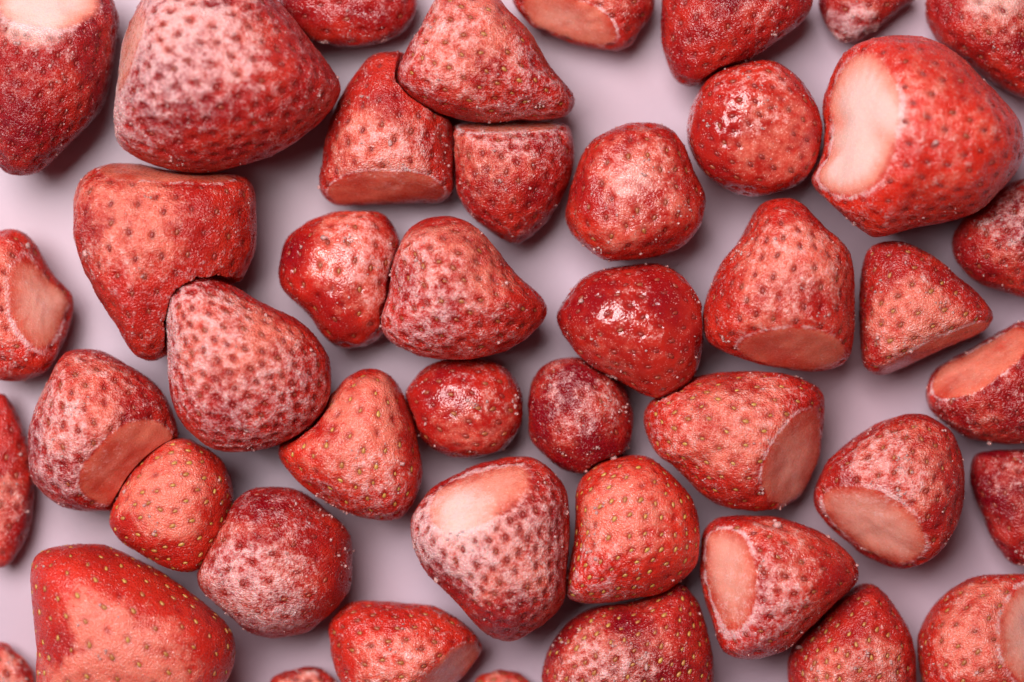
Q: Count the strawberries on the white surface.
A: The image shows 44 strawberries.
